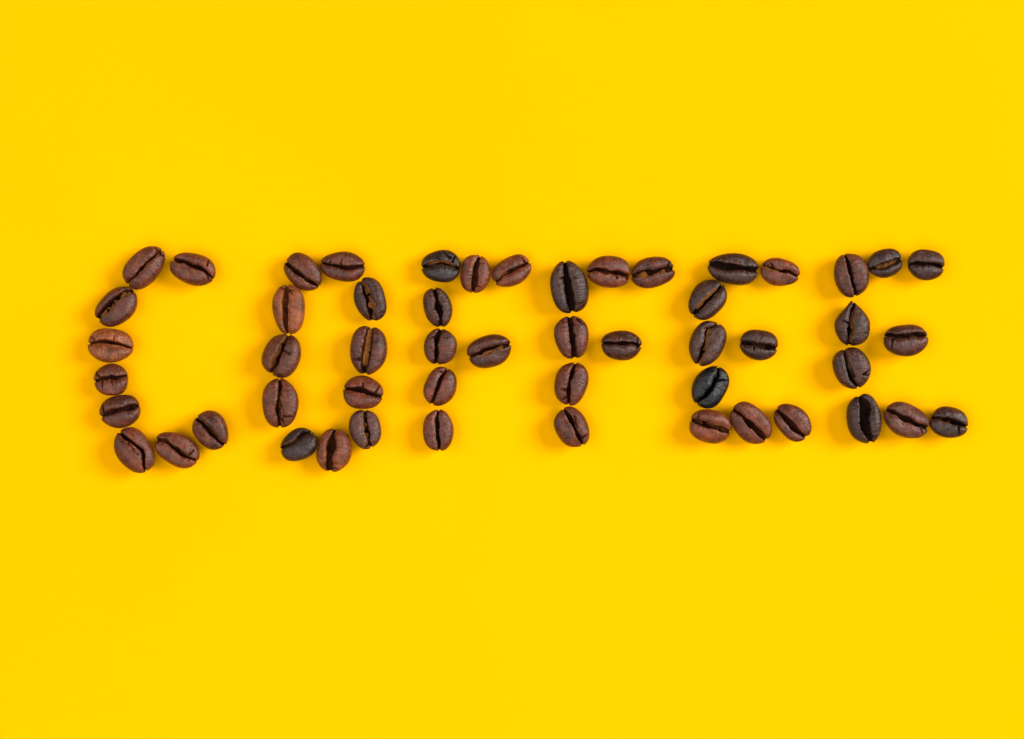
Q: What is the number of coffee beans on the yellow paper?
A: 53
